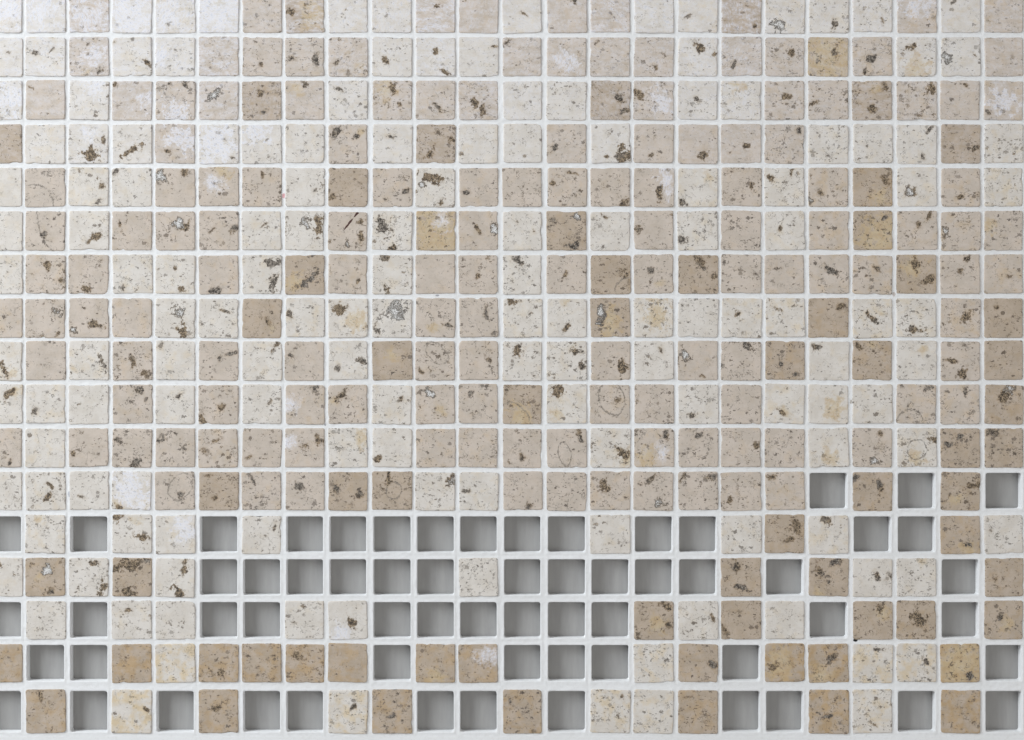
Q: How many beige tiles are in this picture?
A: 135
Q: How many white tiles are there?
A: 145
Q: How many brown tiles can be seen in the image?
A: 66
